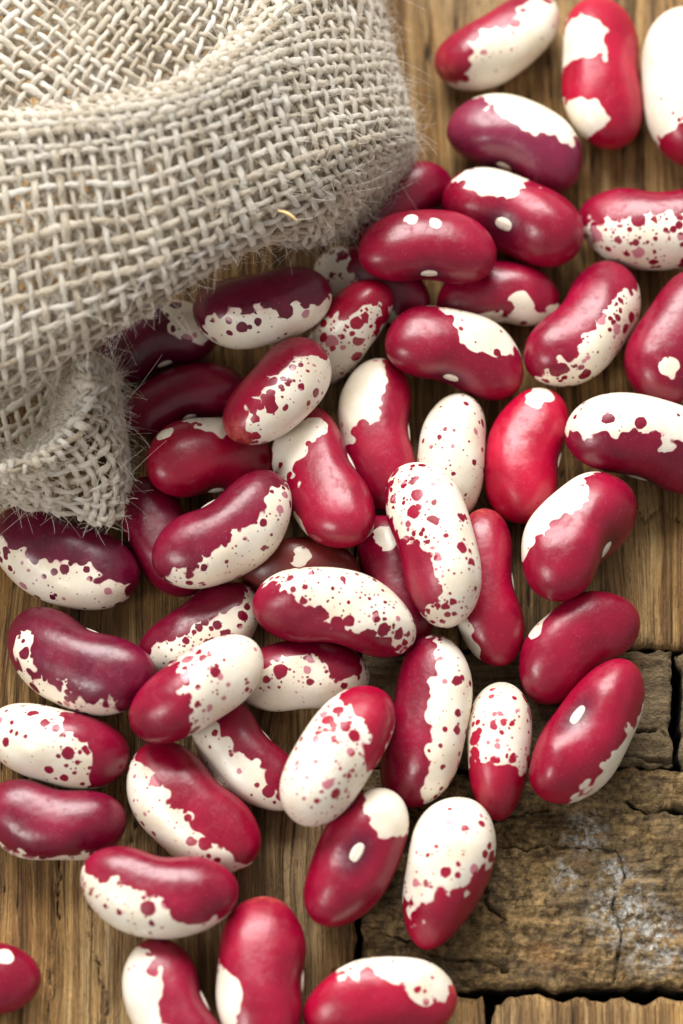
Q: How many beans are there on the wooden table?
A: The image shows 53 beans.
